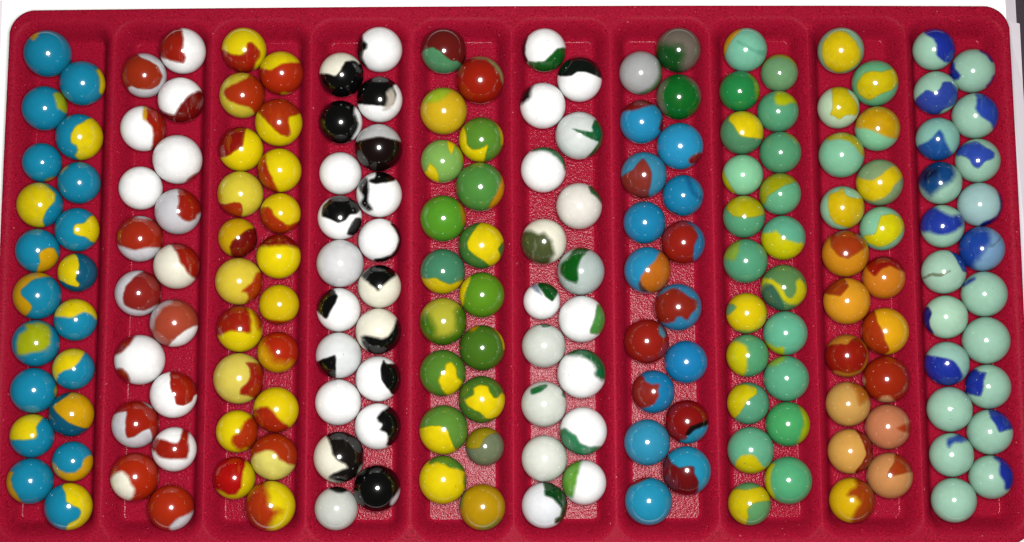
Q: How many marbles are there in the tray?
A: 191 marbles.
